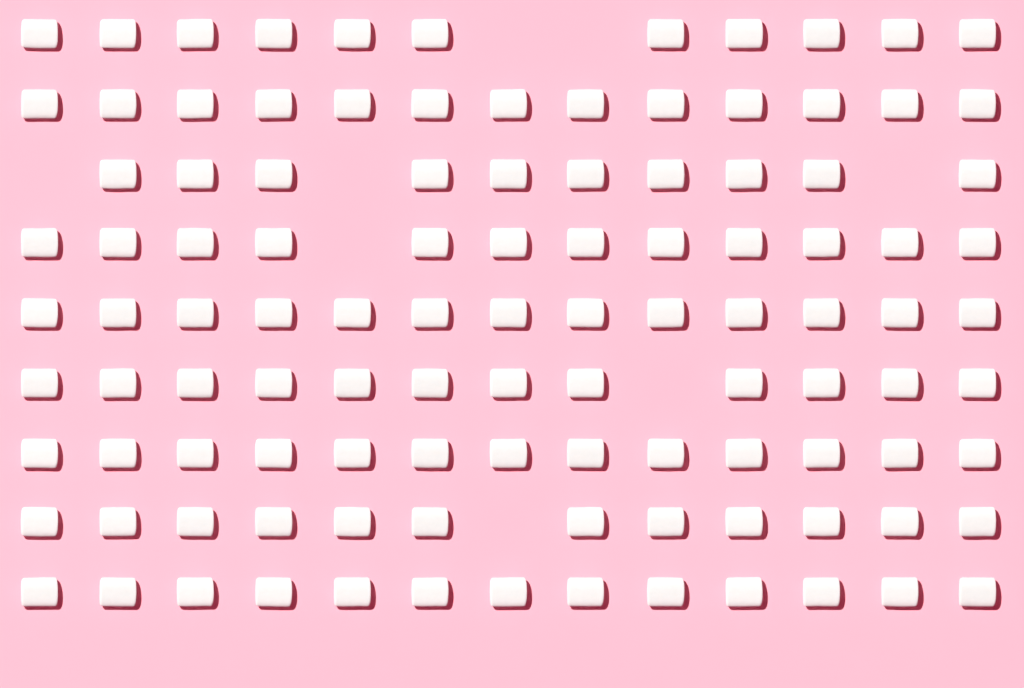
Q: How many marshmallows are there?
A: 109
